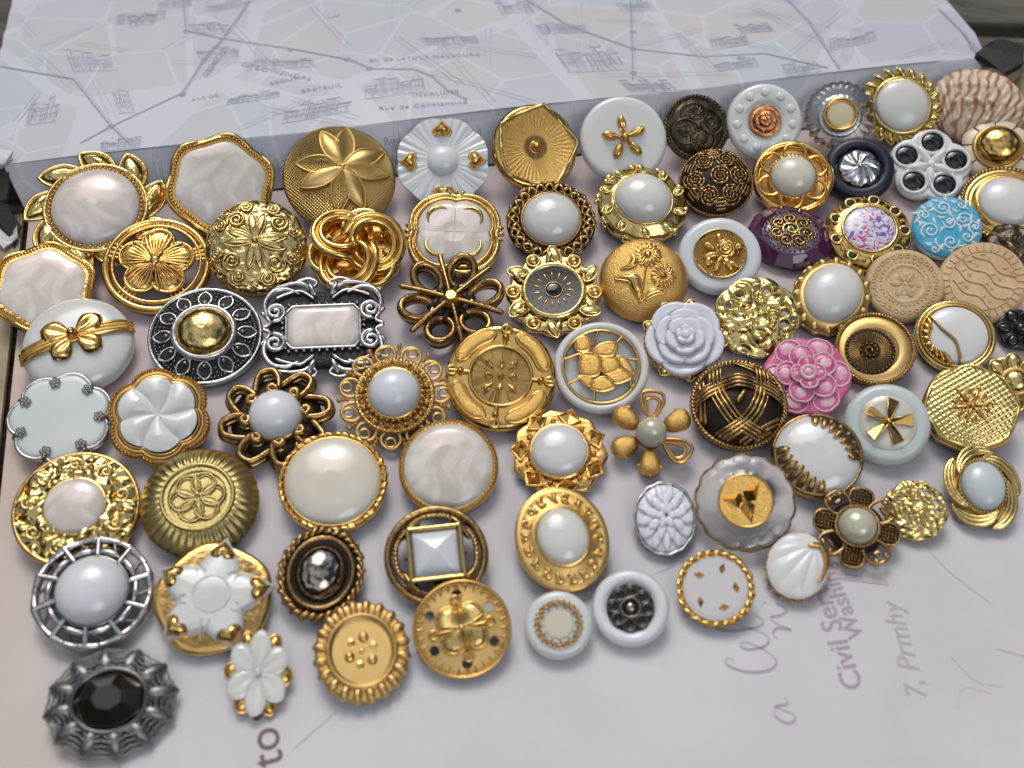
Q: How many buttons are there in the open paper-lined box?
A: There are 79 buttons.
